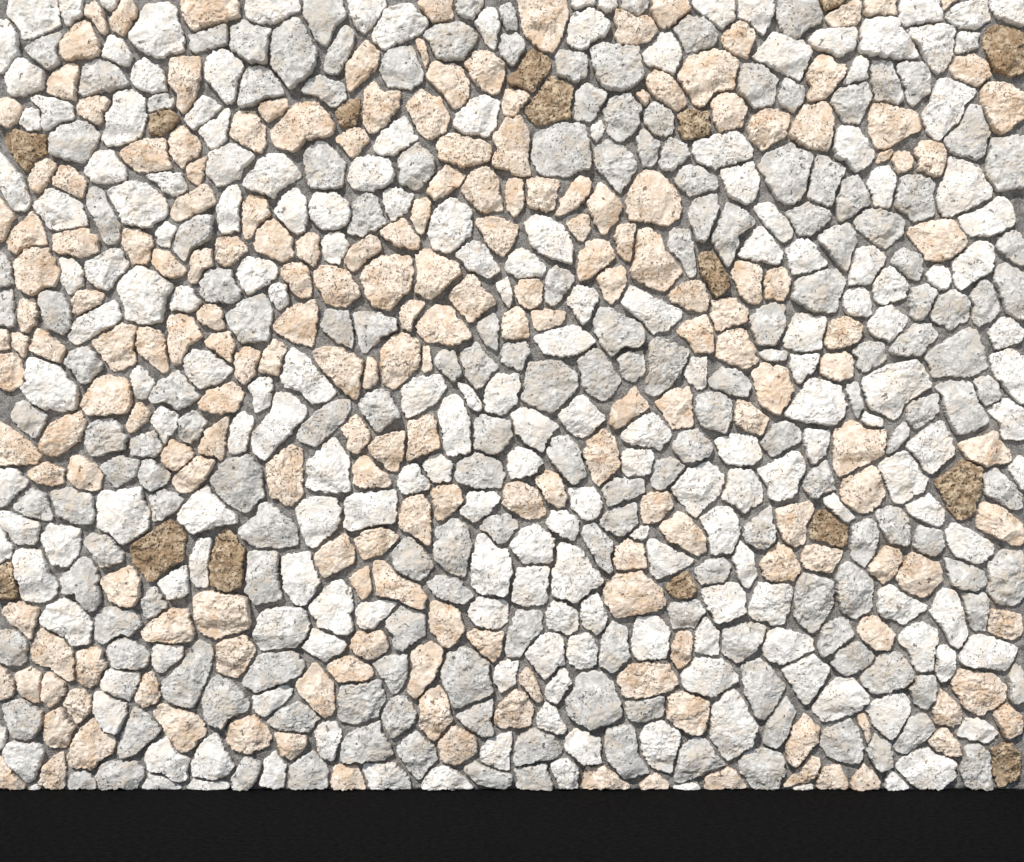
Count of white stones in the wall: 197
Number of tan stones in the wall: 200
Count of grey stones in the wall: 174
